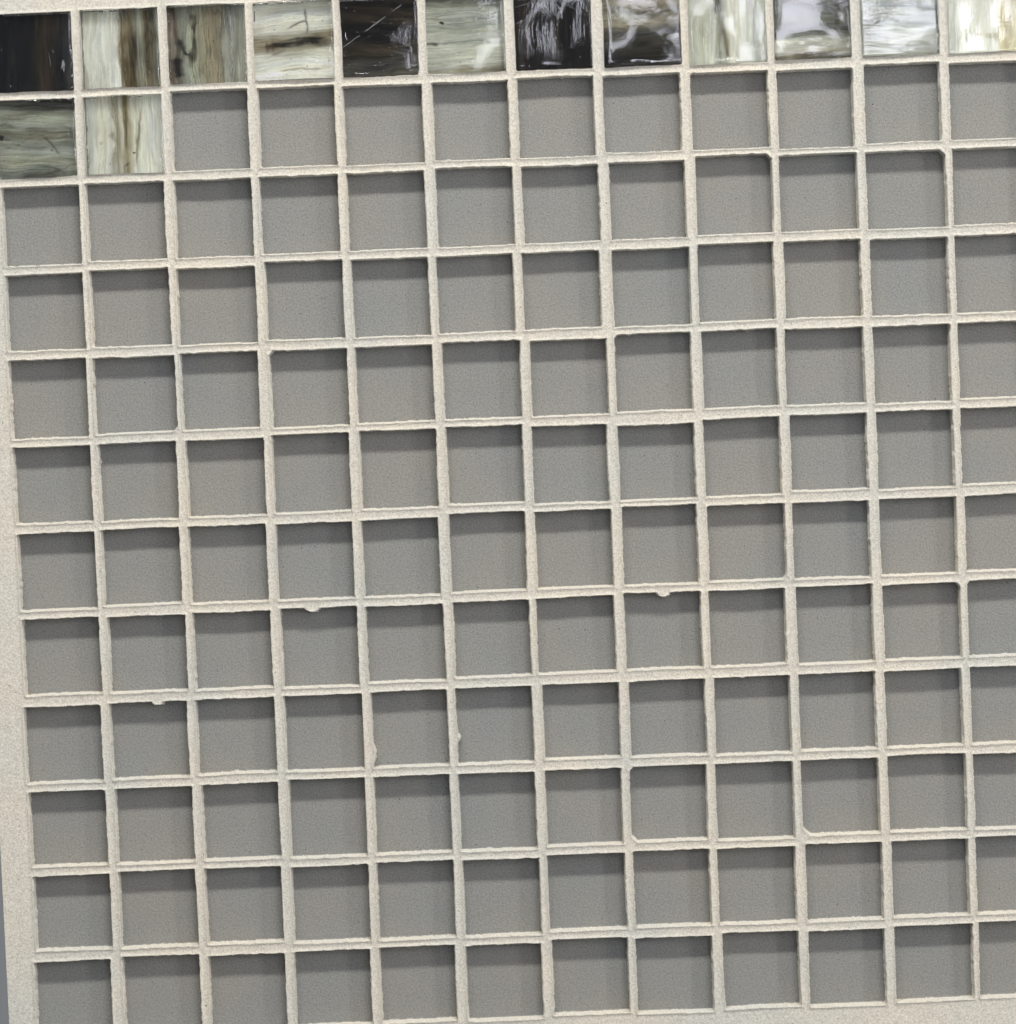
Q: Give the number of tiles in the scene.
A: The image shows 14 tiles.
